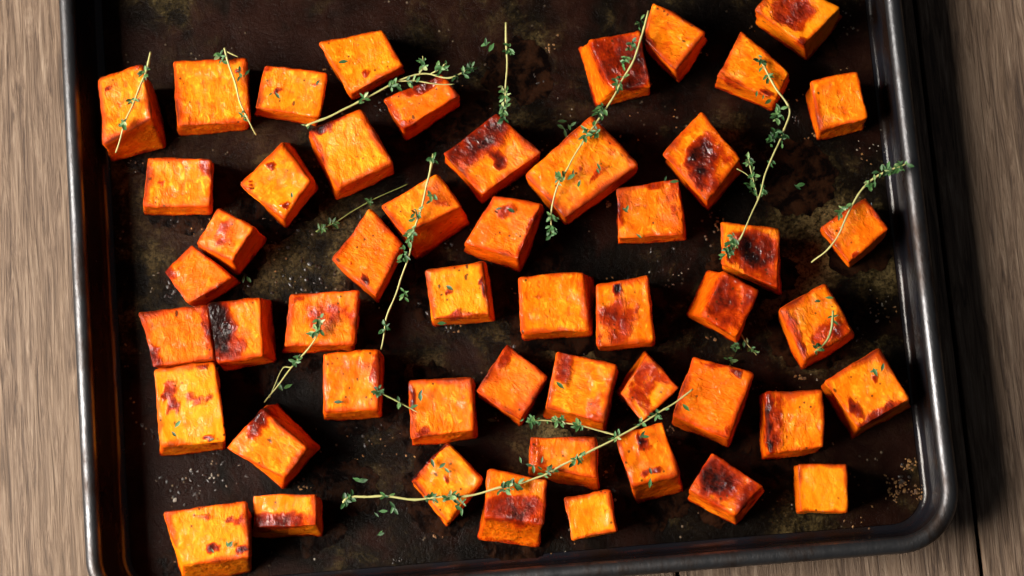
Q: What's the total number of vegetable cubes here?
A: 51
